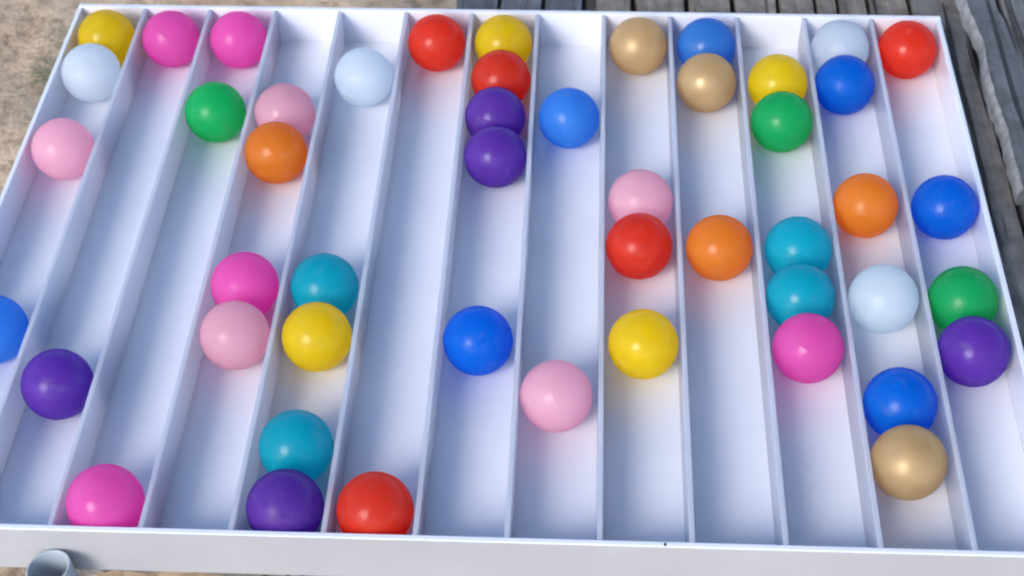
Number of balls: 49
